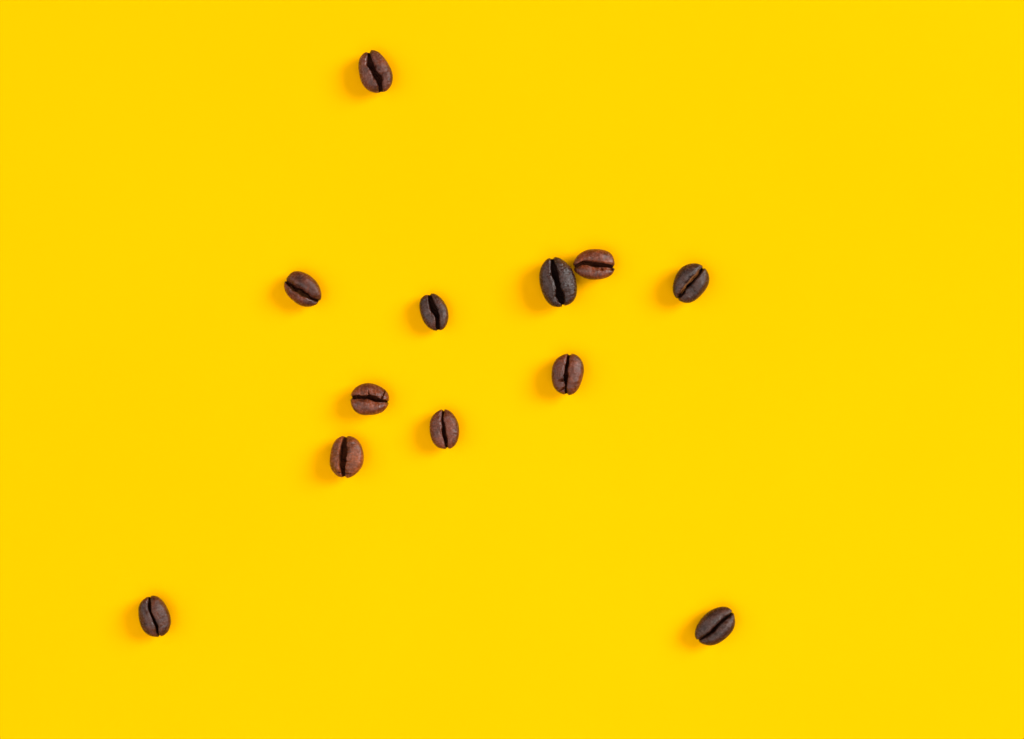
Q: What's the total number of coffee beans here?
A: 12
